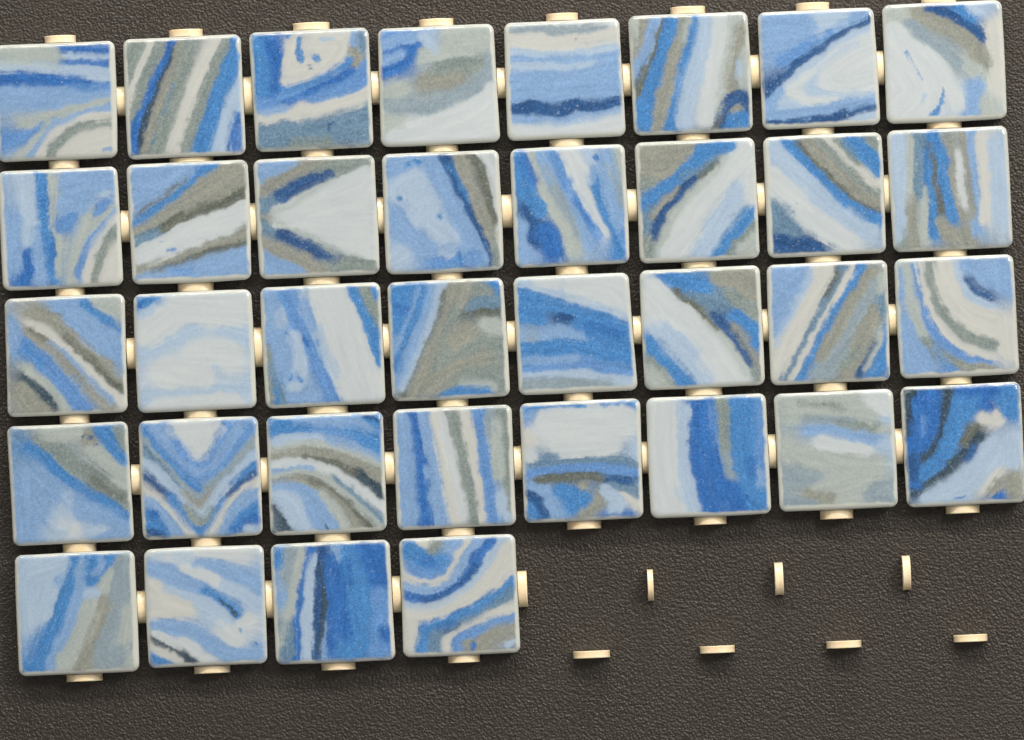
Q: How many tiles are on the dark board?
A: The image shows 36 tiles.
